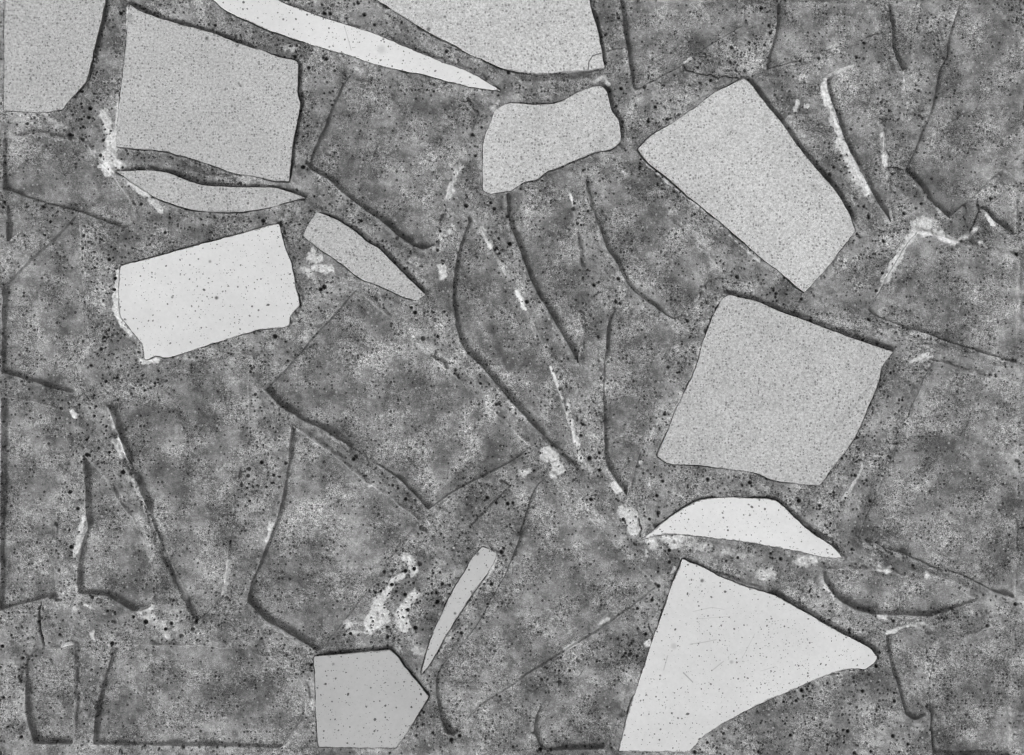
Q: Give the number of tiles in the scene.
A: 14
